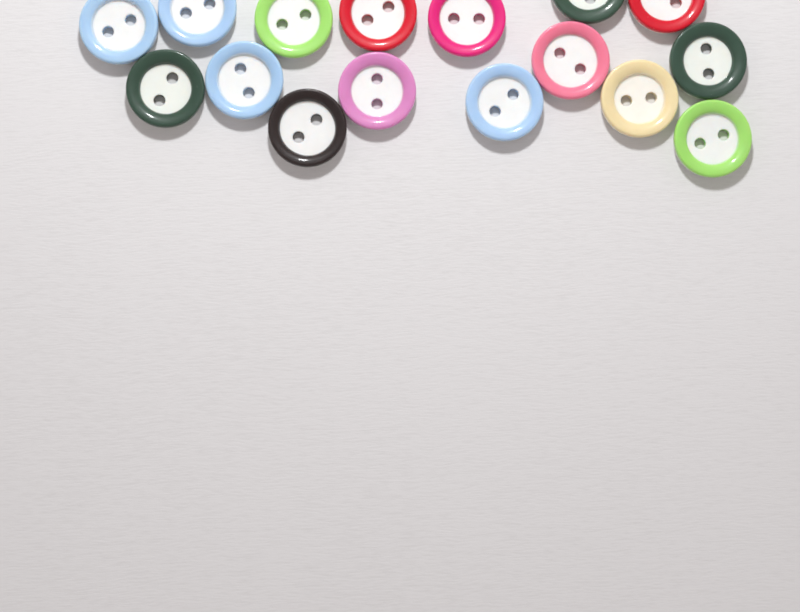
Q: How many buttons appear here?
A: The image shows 16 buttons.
